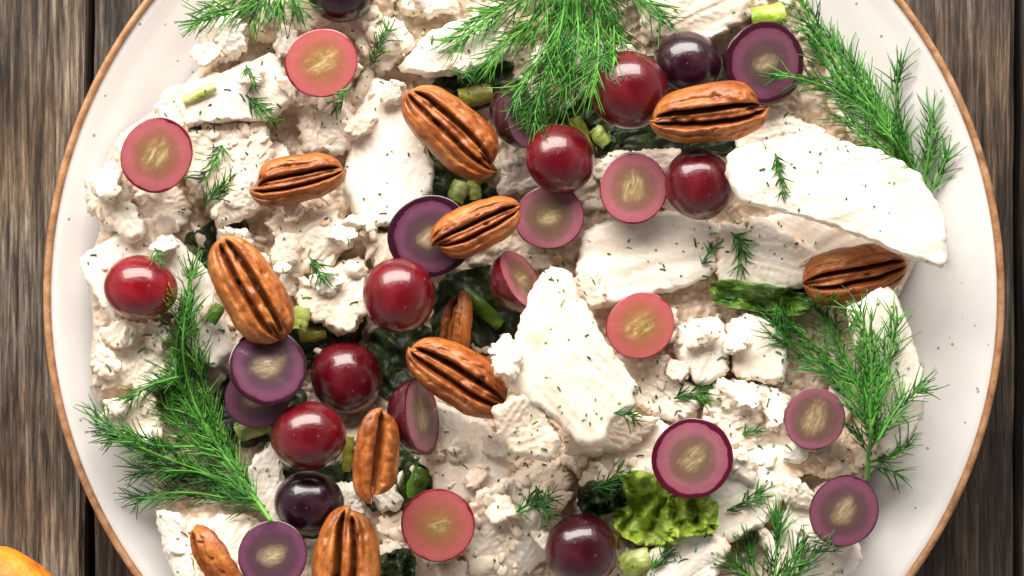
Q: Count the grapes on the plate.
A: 28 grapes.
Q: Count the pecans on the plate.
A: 11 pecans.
